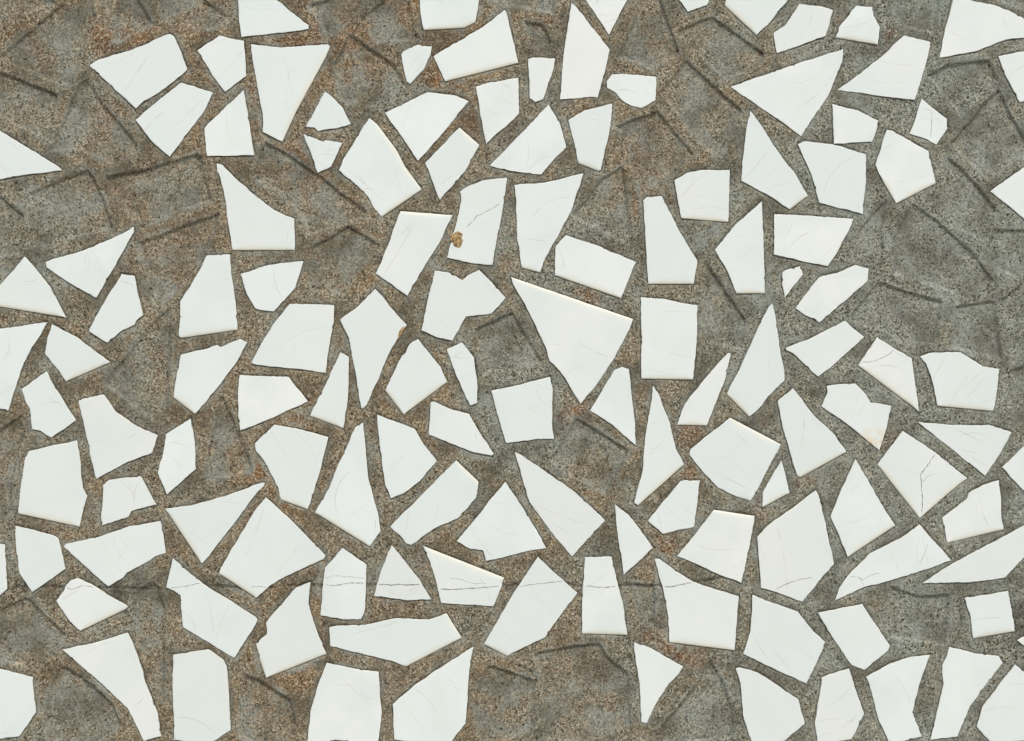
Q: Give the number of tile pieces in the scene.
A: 129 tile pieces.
